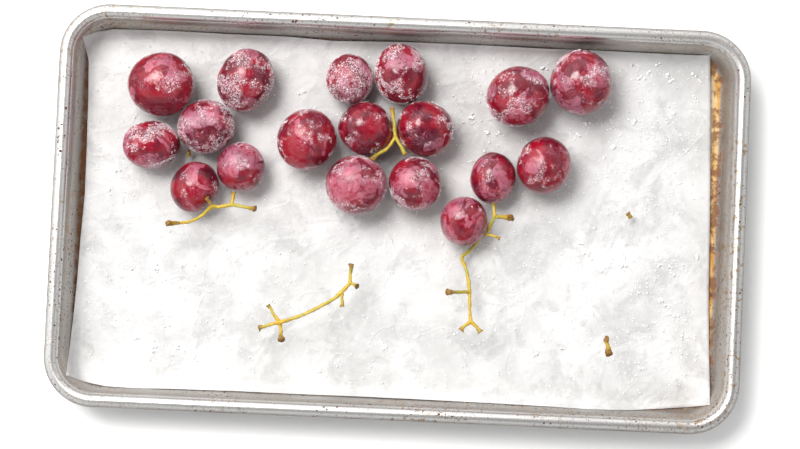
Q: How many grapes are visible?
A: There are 18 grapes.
